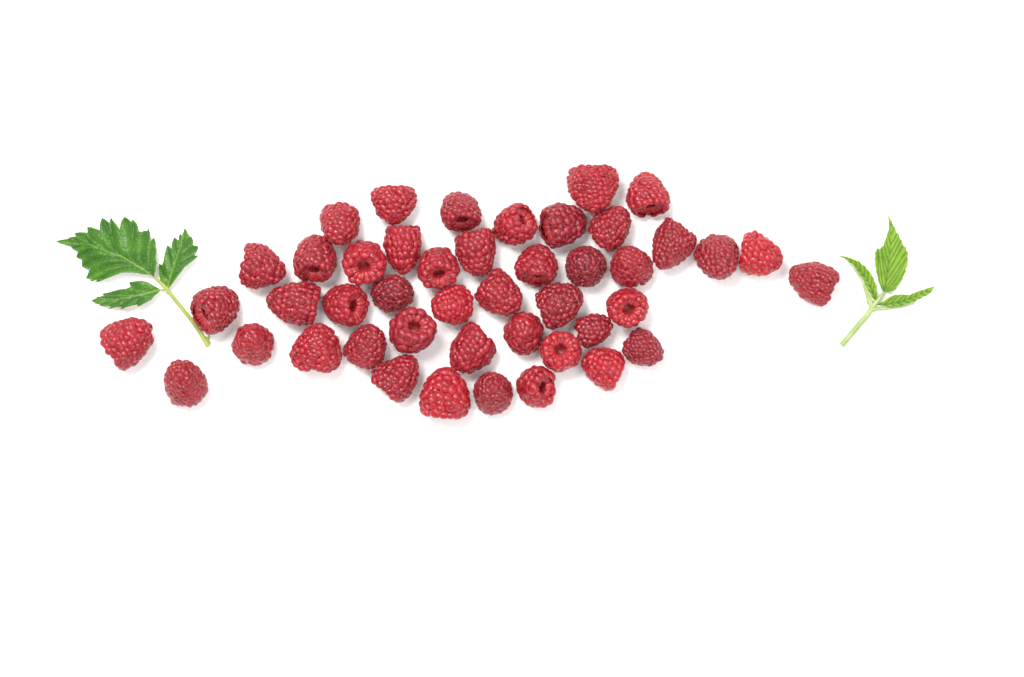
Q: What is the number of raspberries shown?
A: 45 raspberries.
